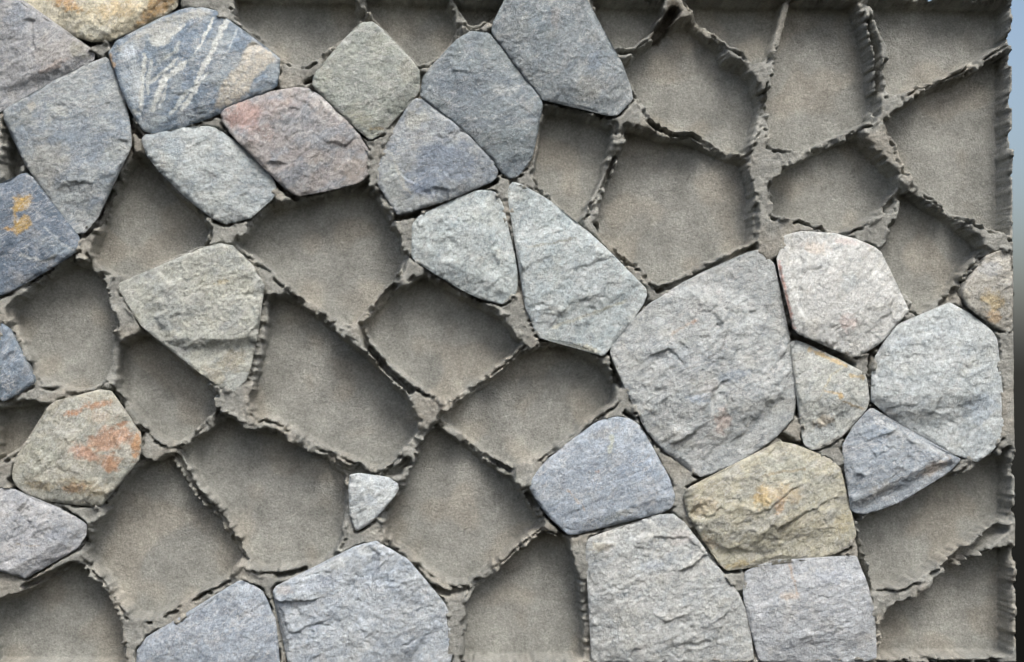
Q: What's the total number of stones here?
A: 30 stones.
